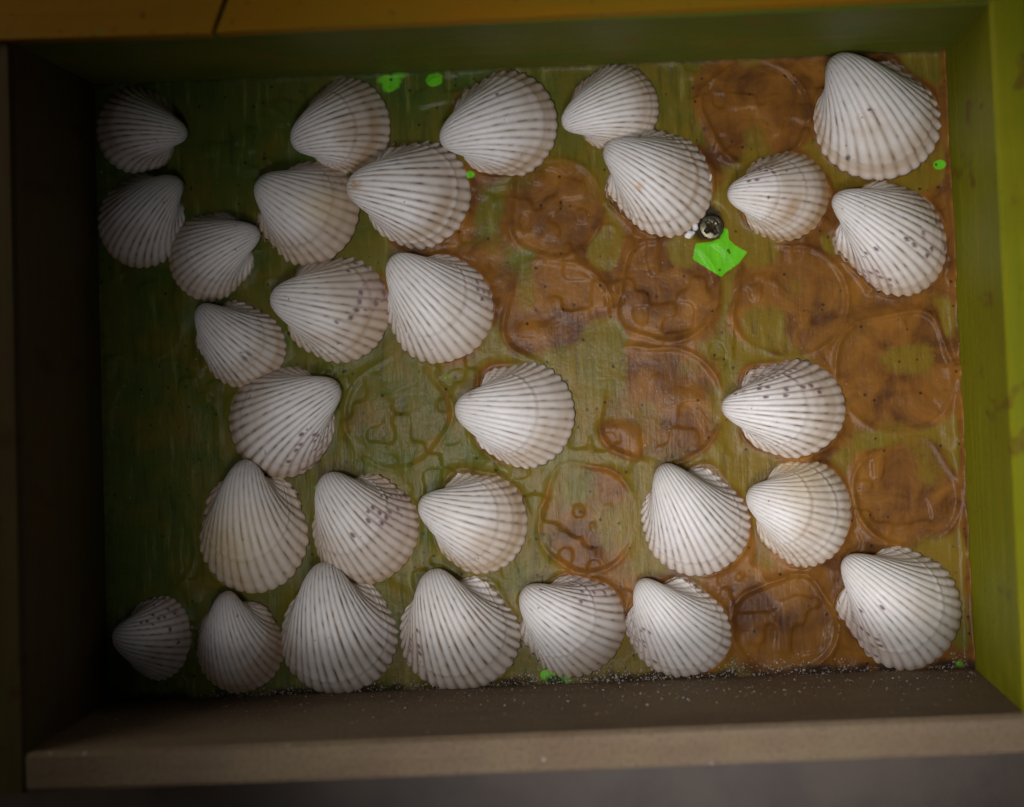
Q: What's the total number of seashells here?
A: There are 30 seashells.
